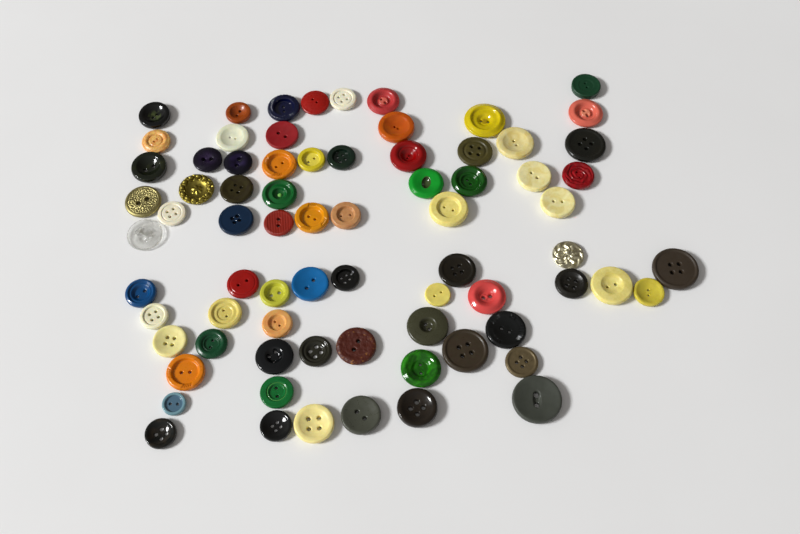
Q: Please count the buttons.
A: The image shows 74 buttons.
